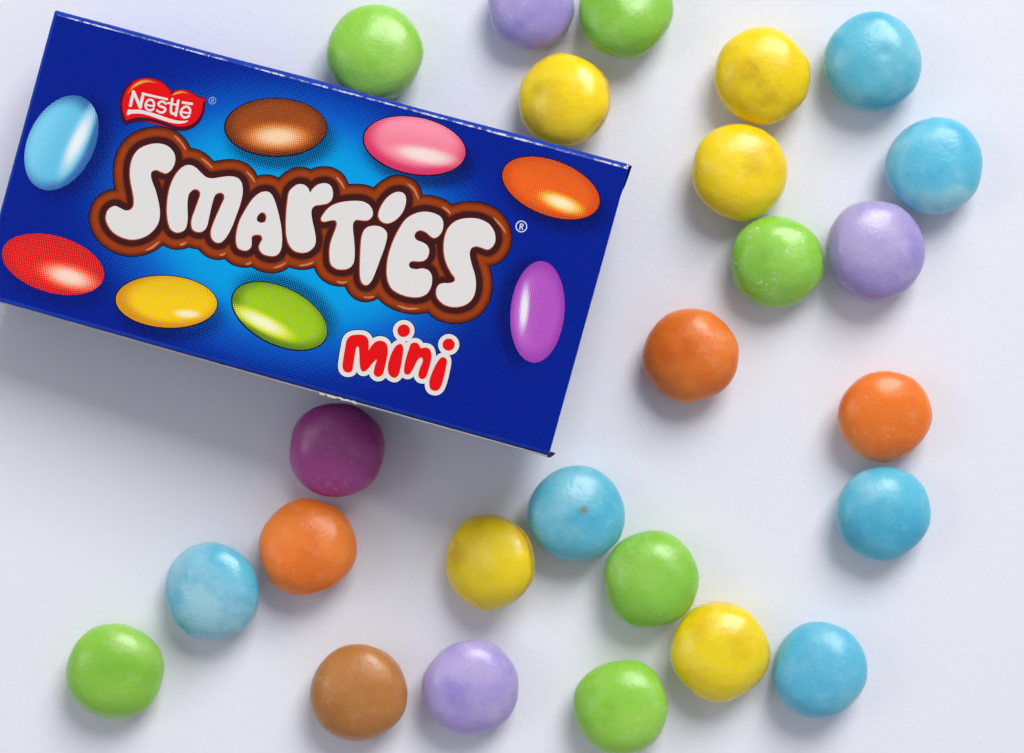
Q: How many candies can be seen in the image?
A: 25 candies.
